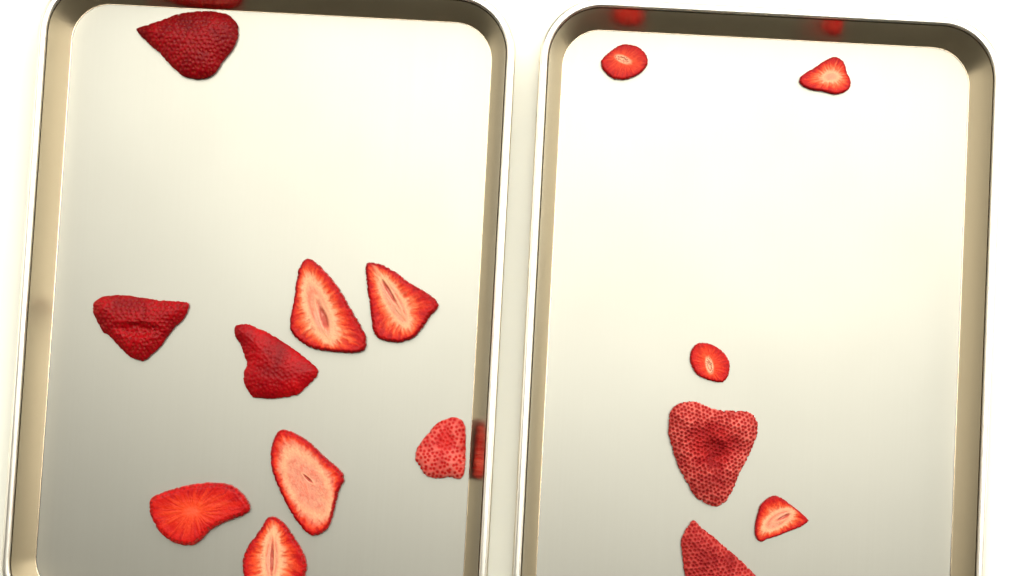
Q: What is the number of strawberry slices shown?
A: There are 15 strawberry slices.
